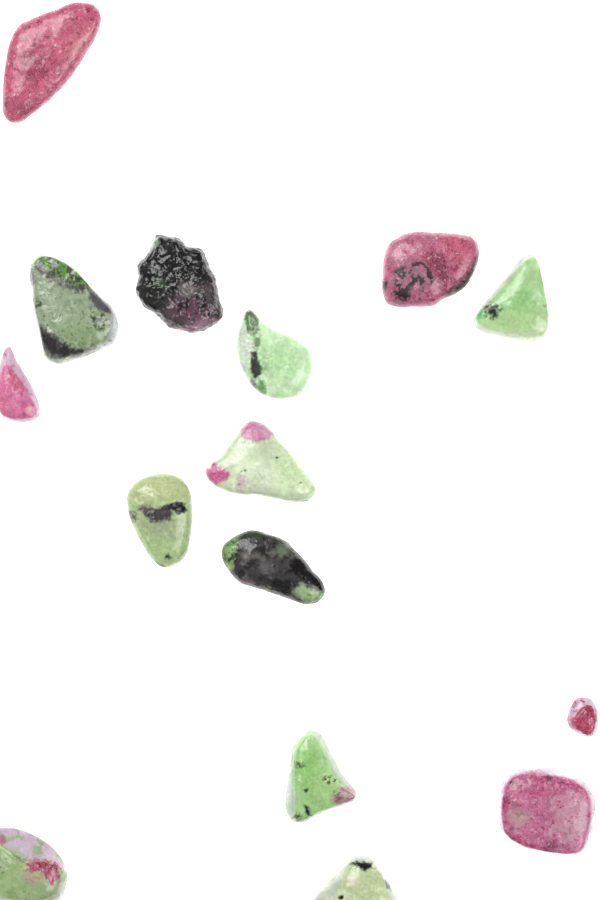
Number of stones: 15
